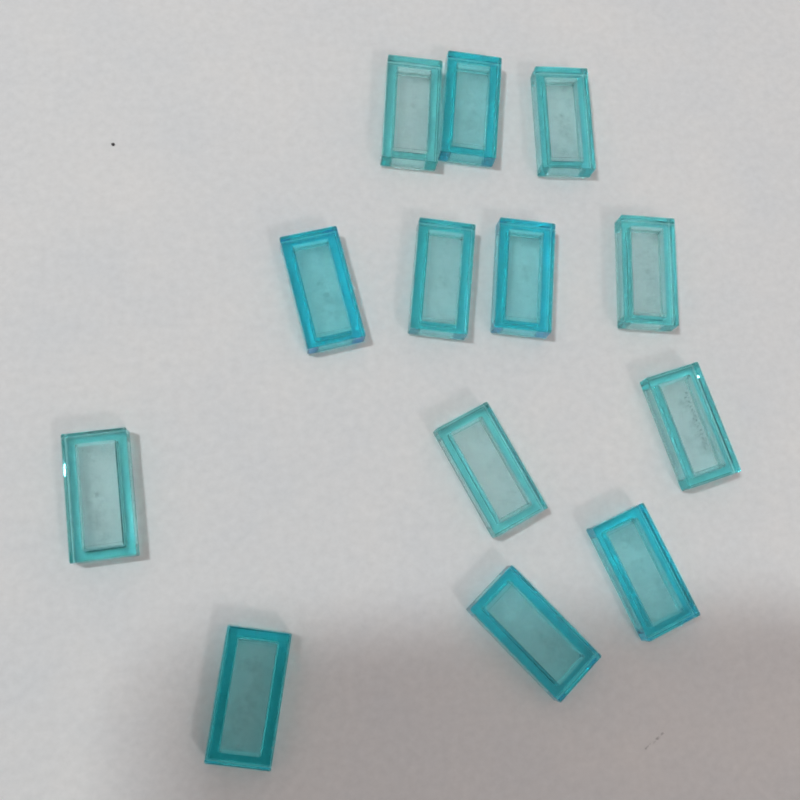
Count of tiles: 13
